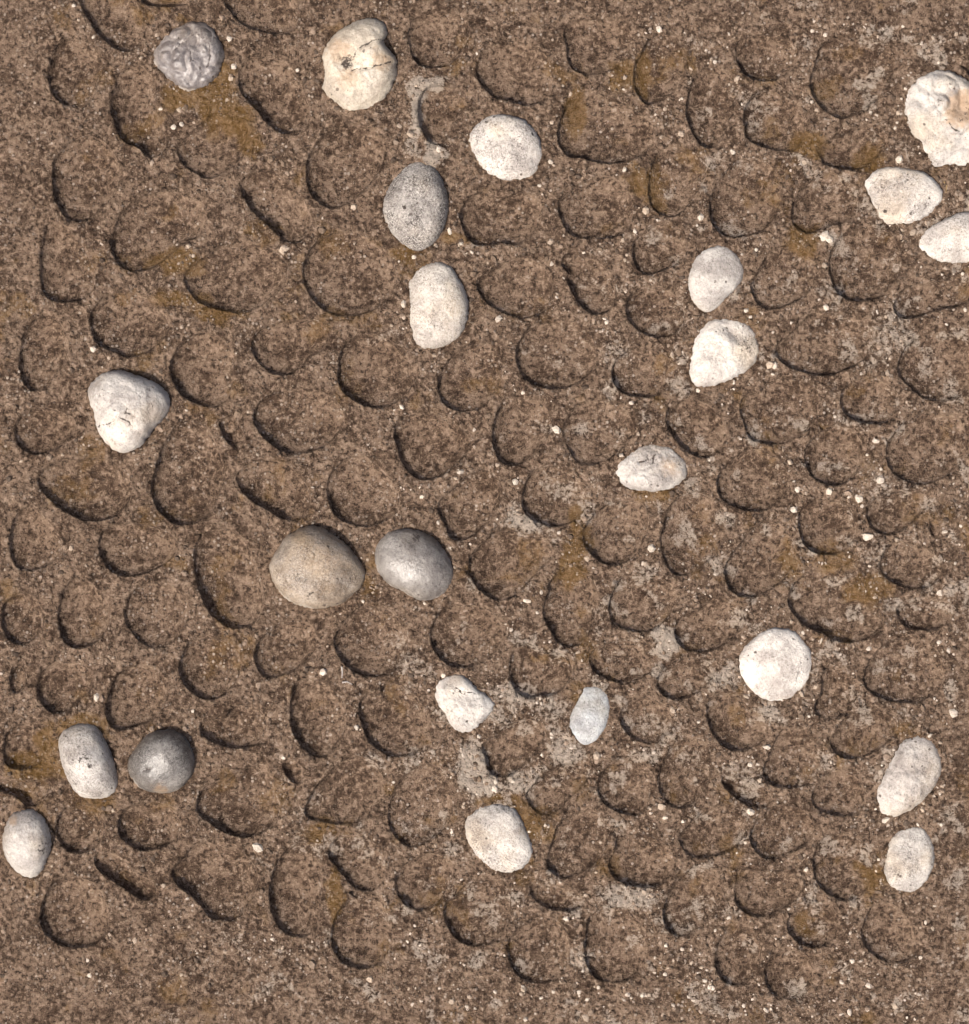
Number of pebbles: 23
